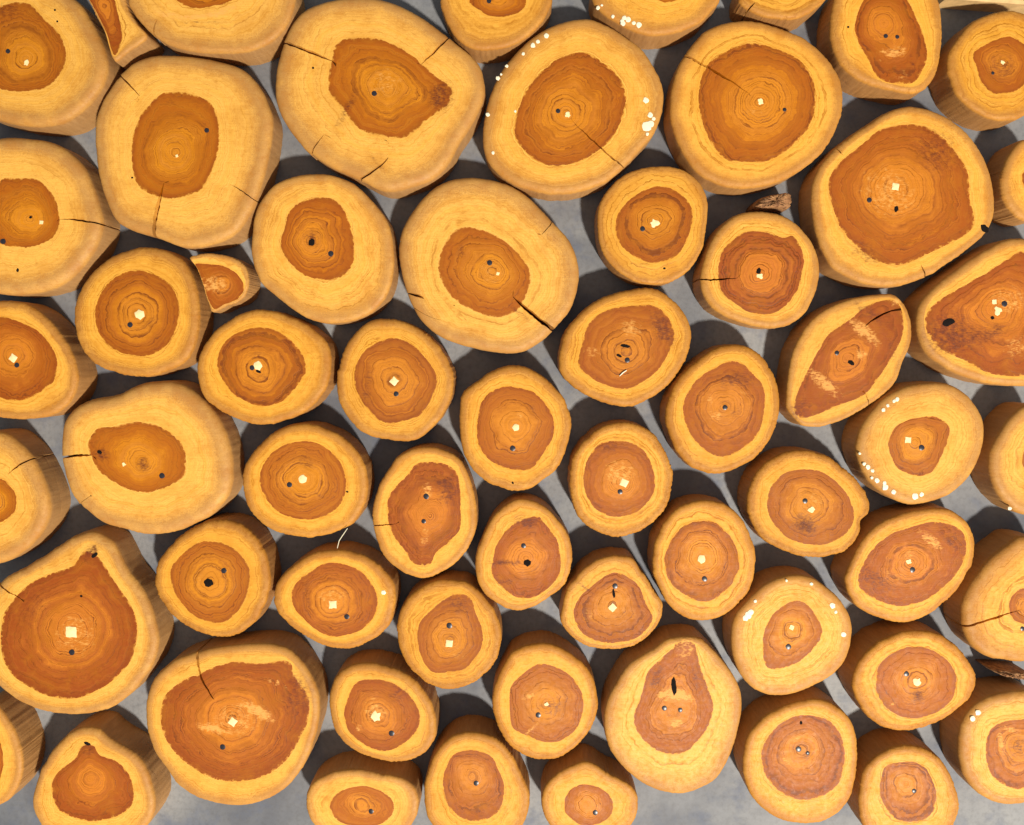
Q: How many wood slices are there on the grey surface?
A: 60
